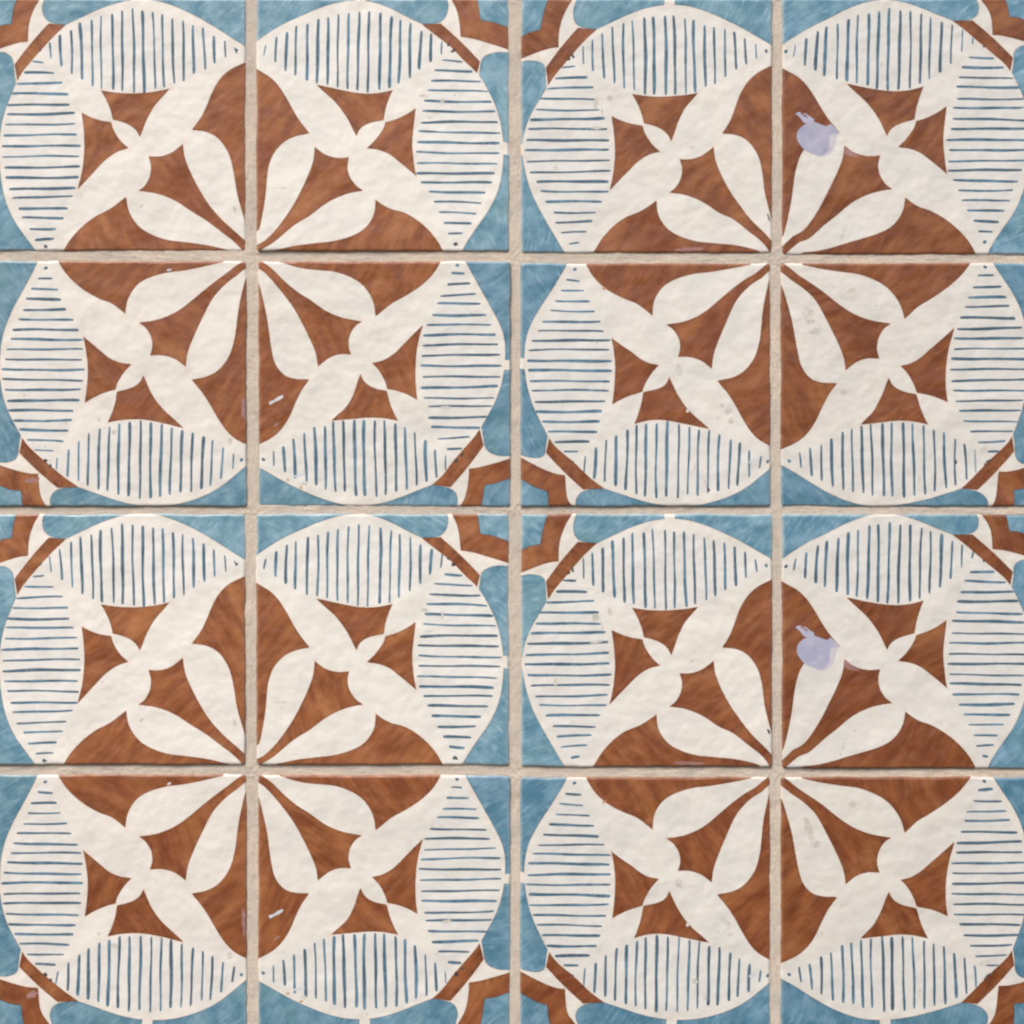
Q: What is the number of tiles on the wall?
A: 16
